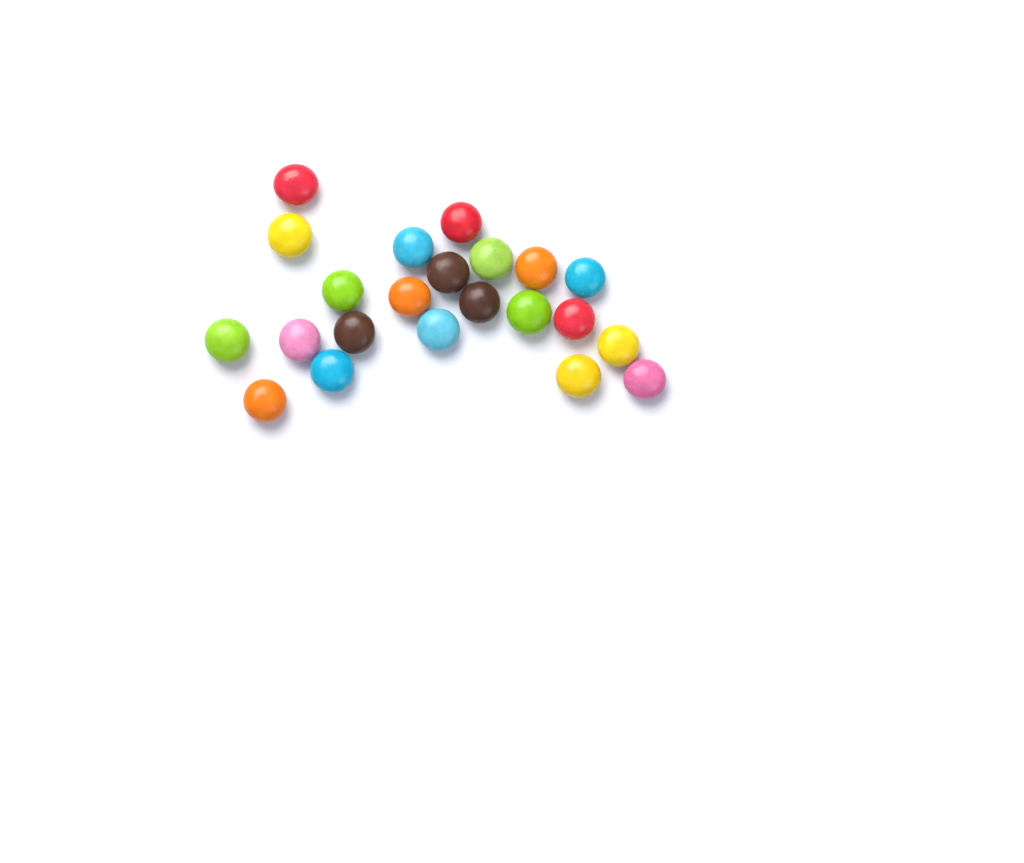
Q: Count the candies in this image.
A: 22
